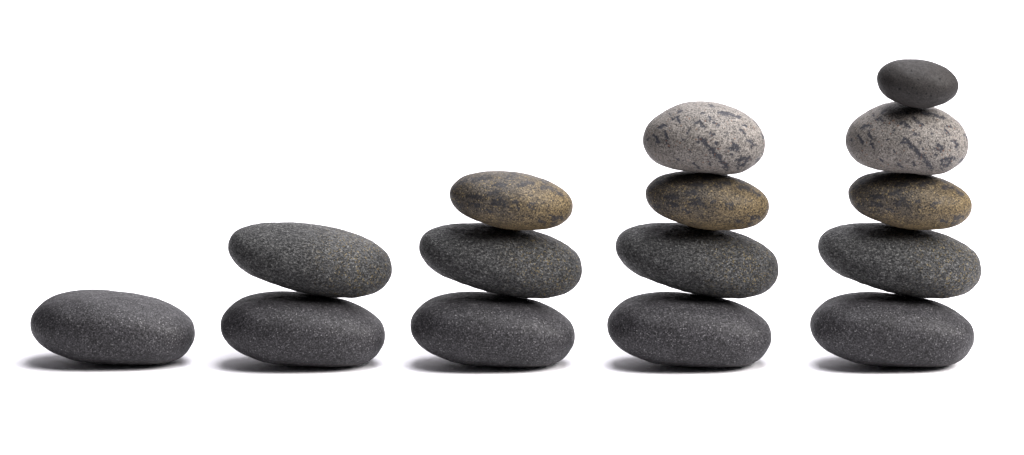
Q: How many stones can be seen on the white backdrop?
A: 15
